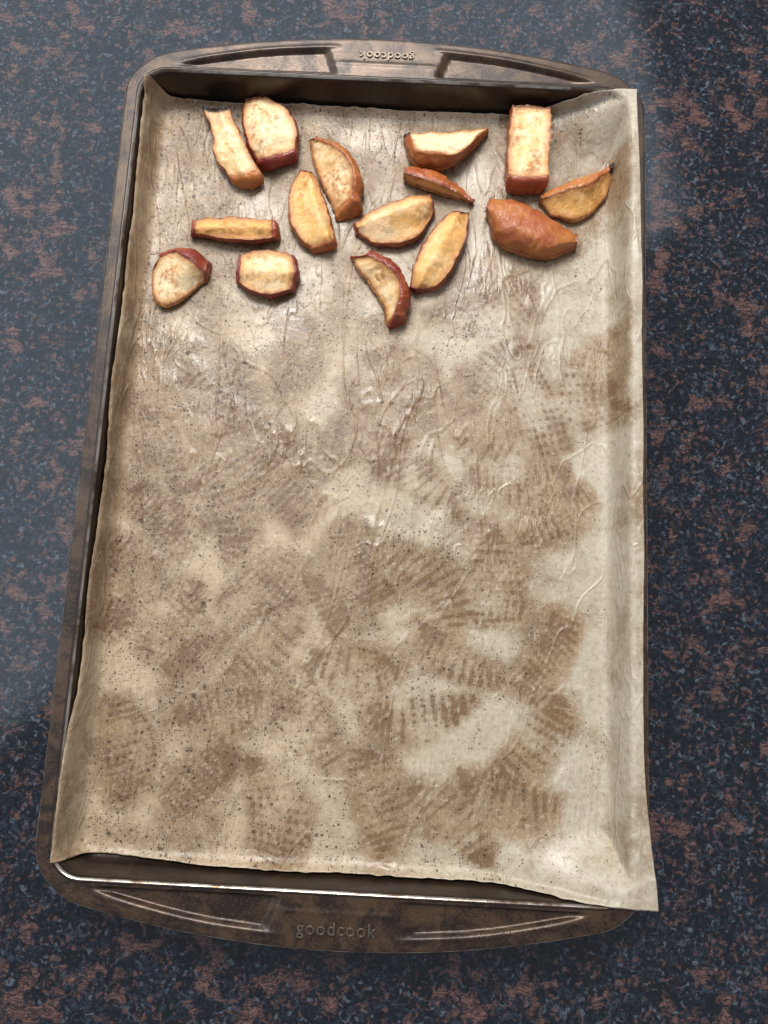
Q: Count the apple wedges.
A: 15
